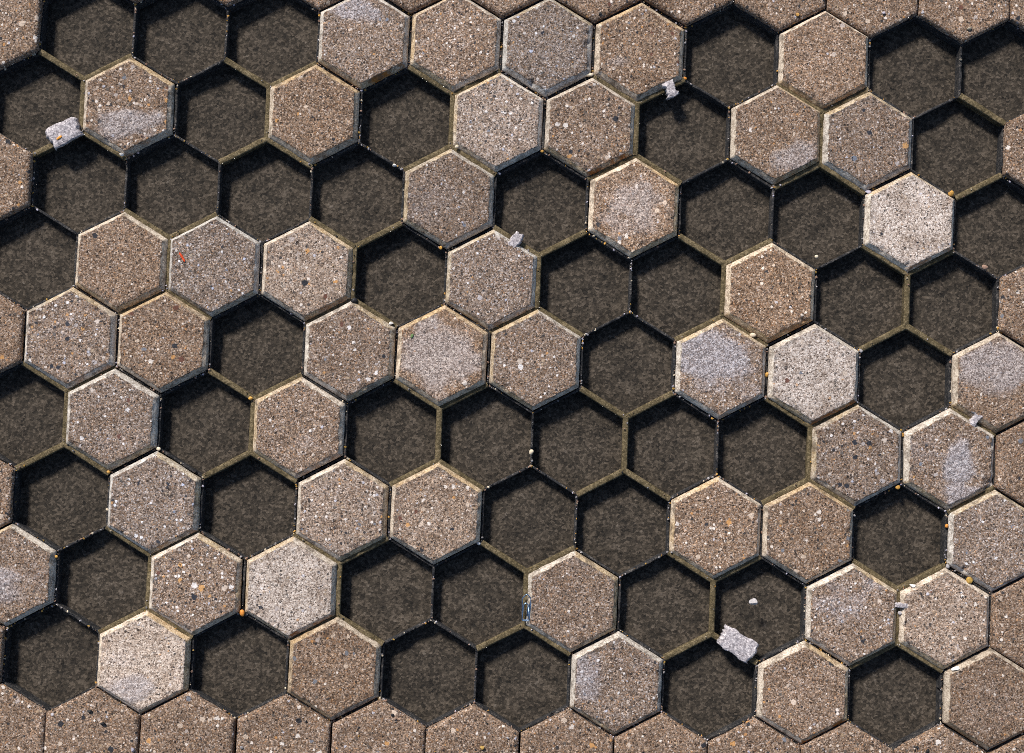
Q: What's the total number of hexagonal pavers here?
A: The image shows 48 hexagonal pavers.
